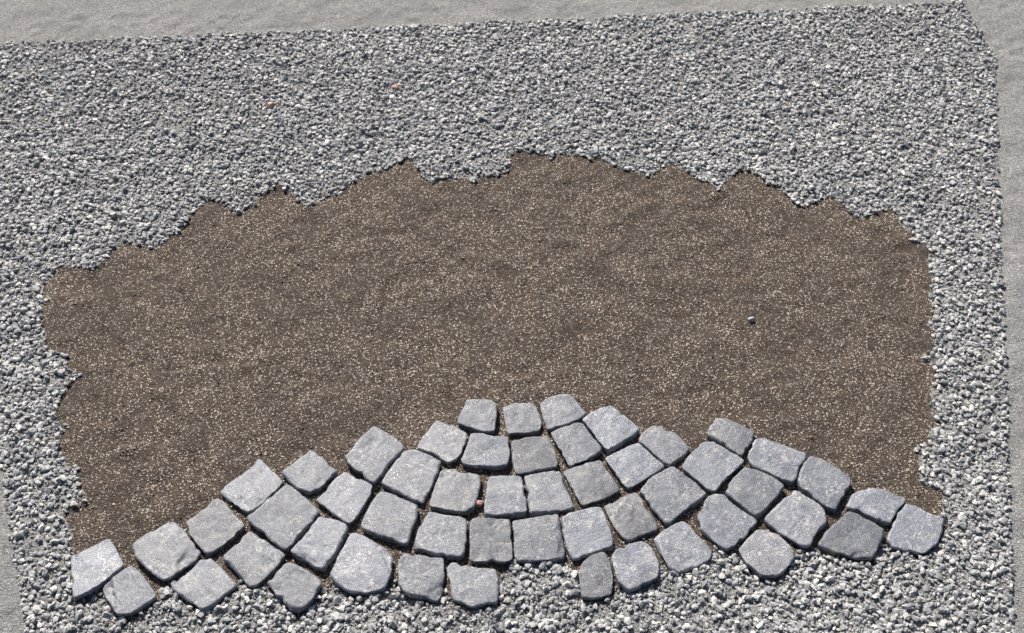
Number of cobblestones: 52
